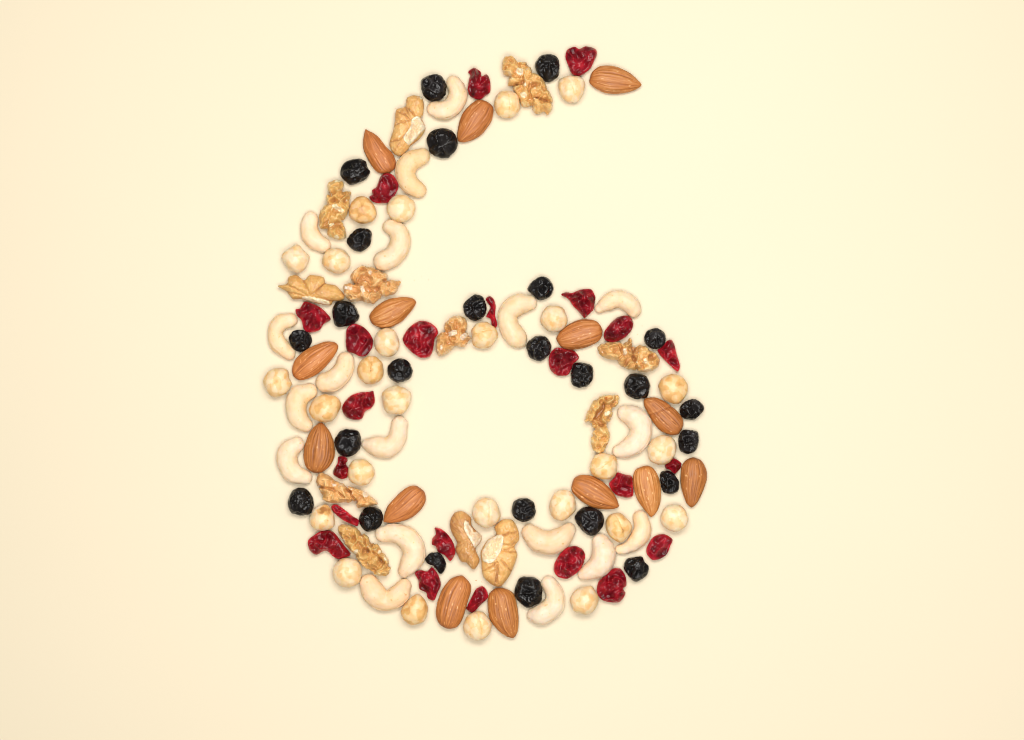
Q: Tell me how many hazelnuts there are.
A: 26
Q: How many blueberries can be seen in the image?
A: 25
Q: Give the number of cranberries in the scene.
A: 23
